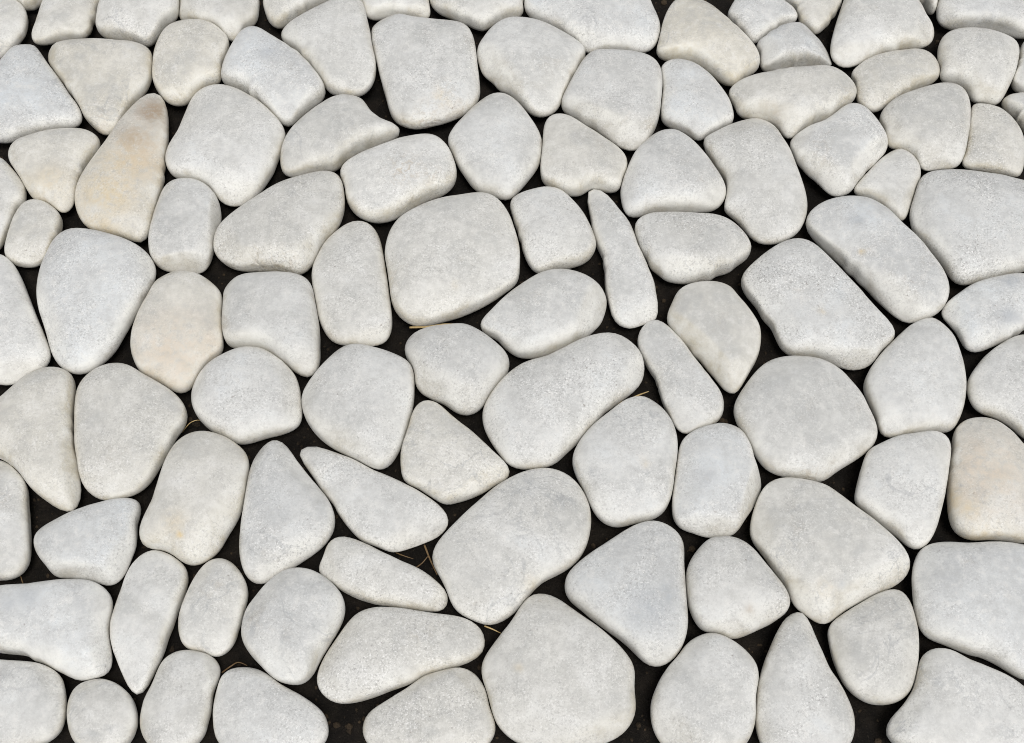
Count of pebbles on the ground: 103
